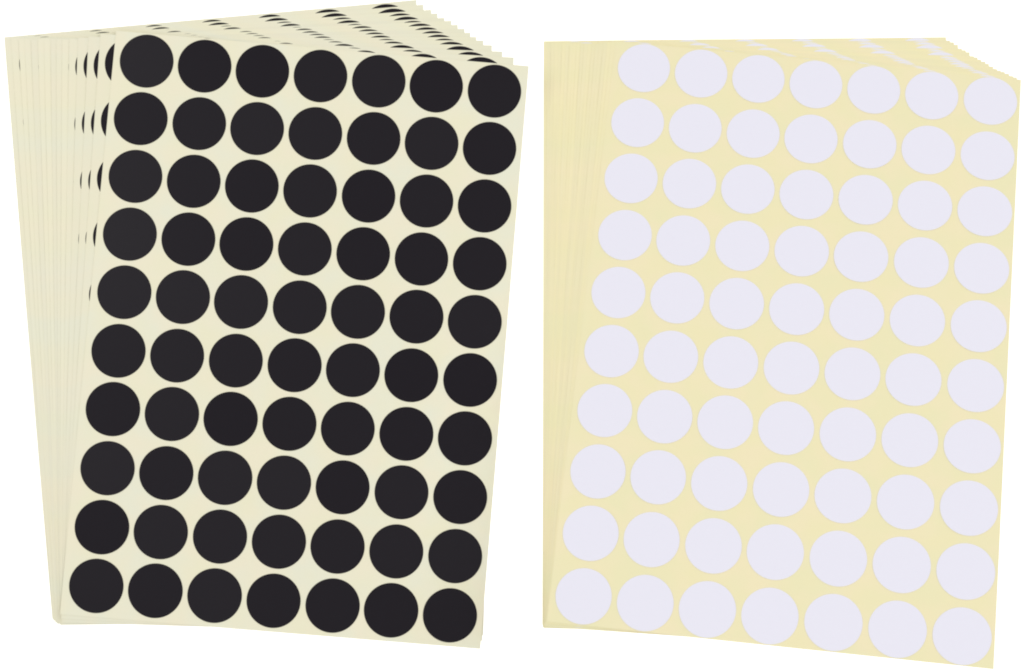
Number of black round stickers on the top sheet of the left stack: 70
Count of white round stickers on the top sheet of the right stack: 70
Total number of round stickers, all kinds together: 140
